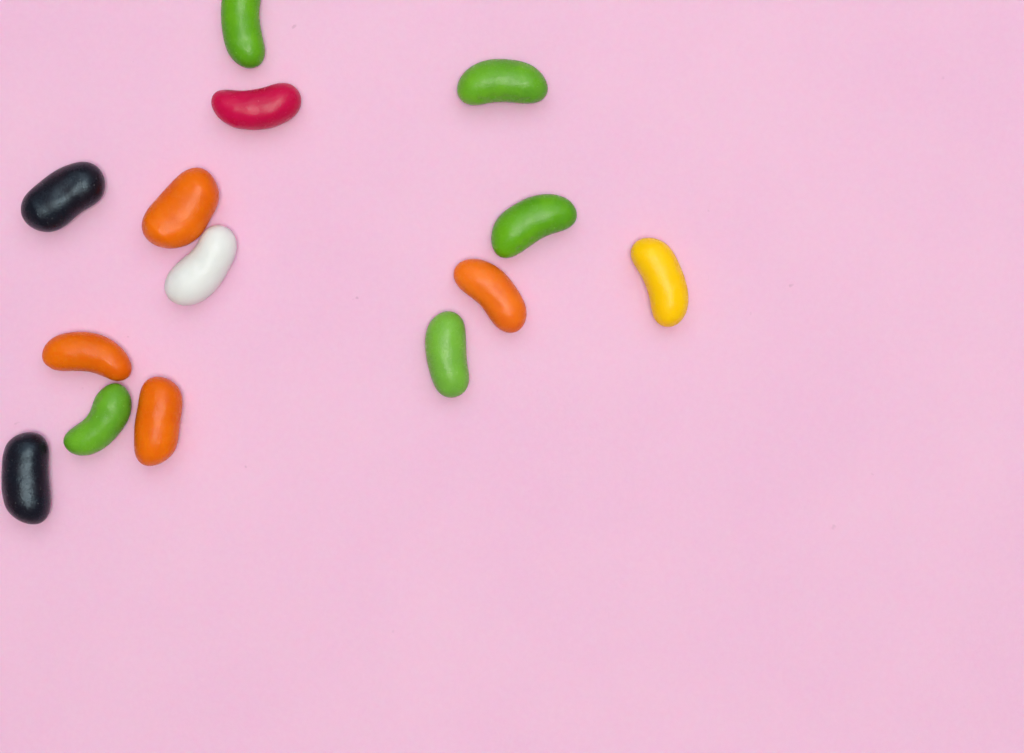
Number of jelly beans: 14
